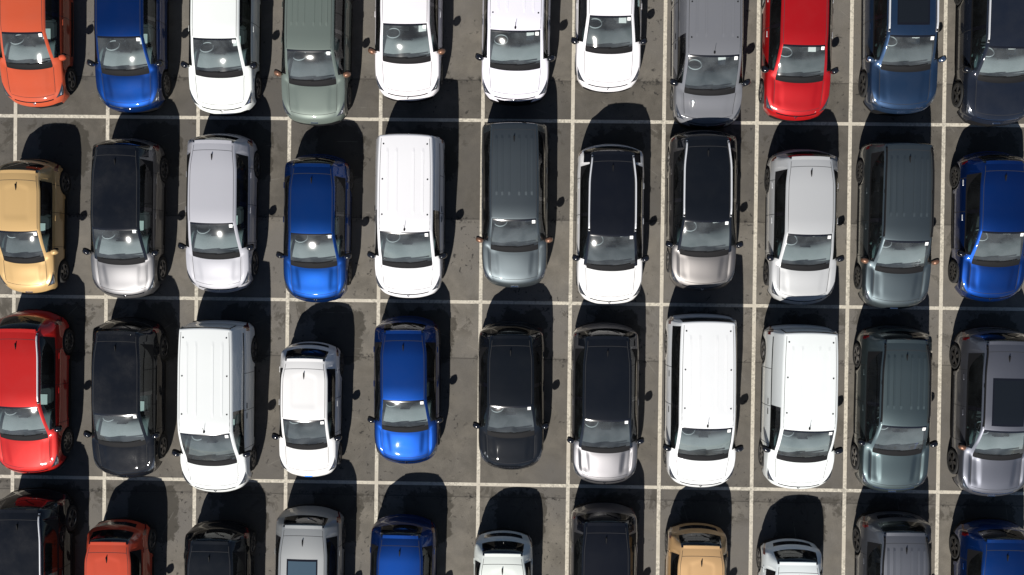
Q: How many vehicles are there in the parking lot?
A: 44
